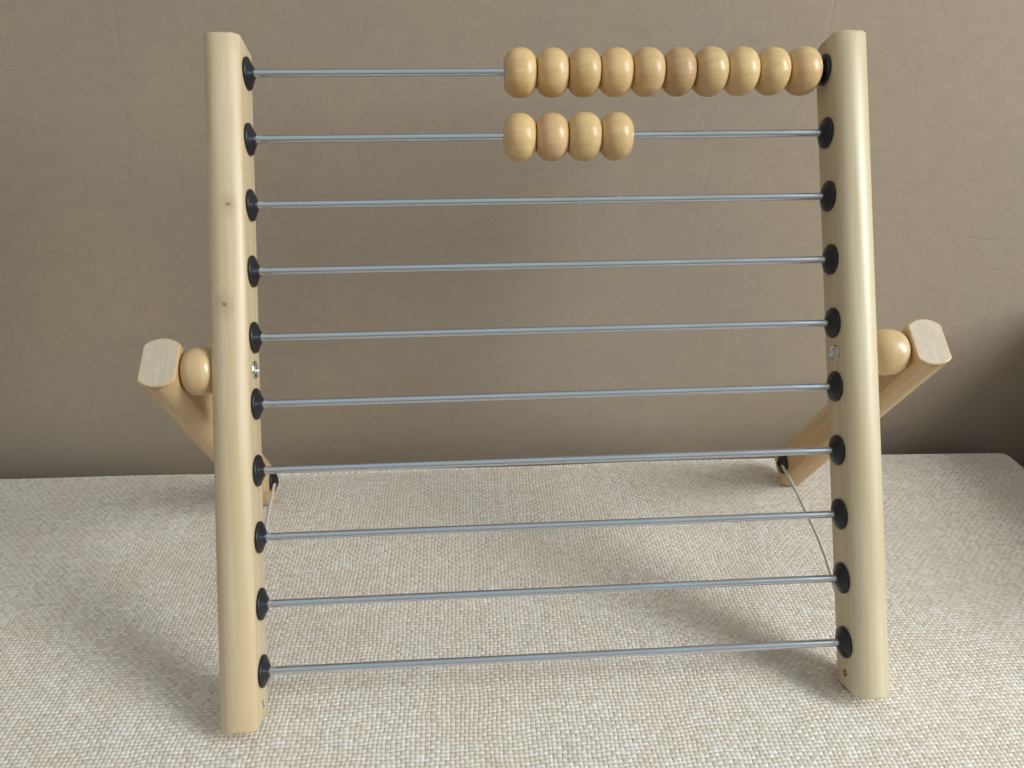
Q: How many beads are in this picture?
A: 14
